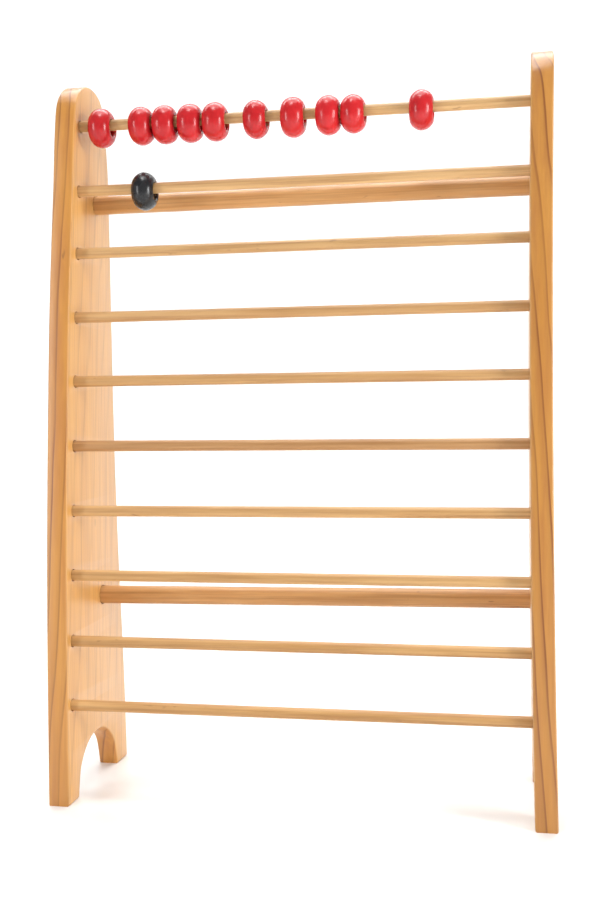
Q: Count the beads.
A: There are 11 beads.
